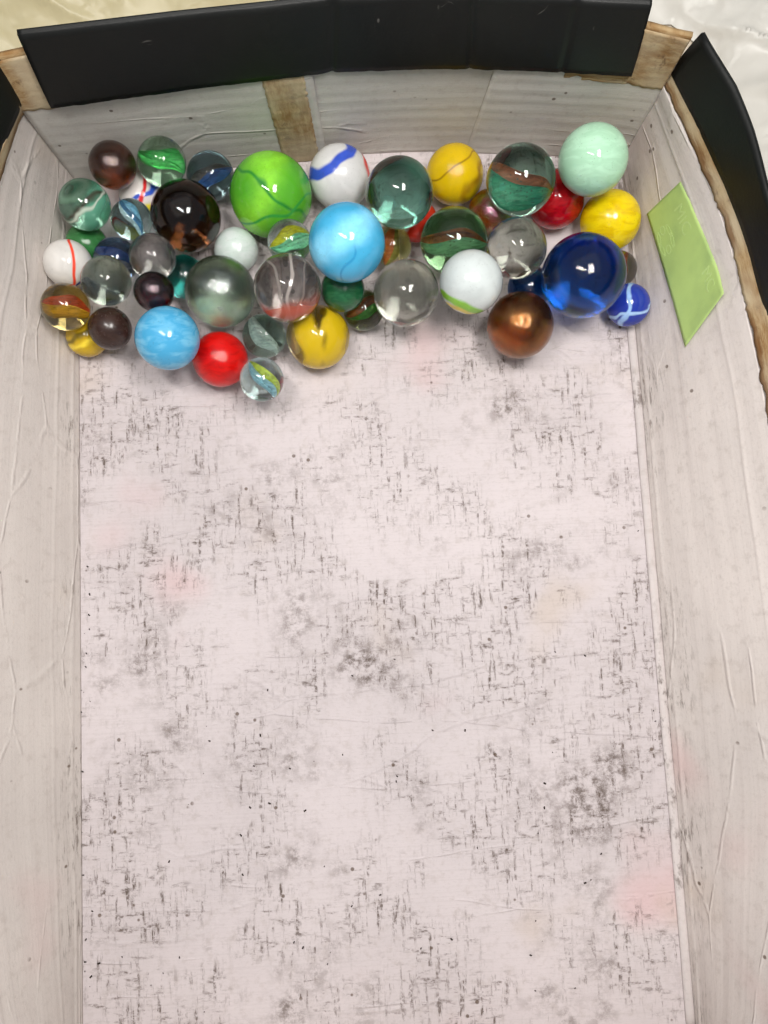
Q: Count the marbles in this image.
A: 49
